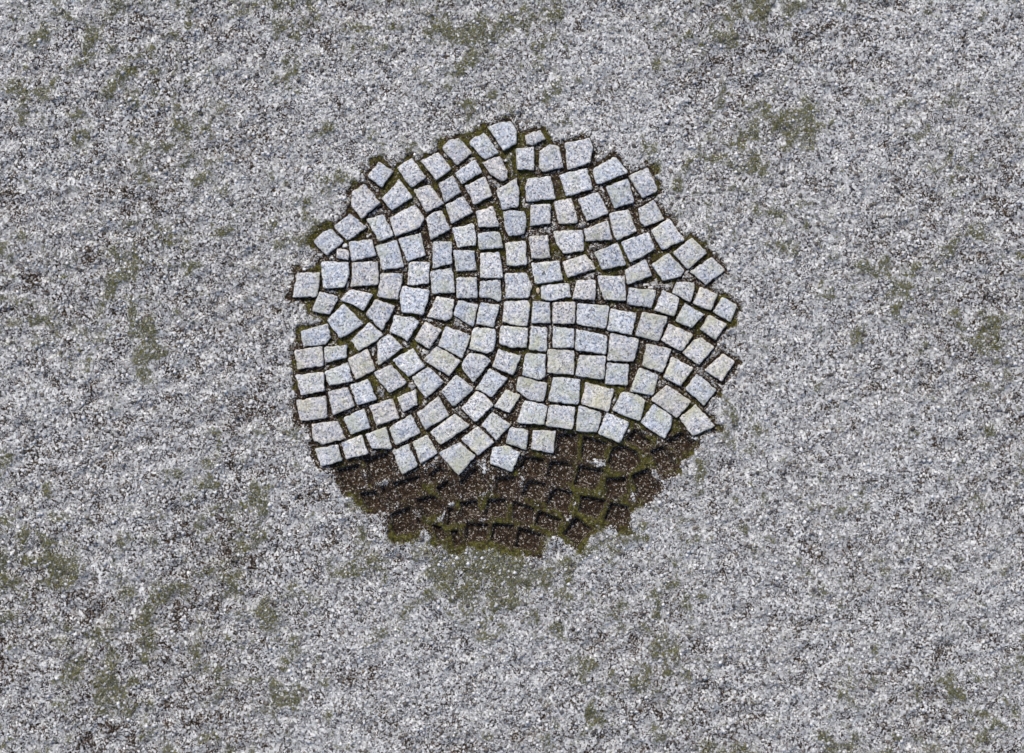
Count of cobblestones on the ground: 161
